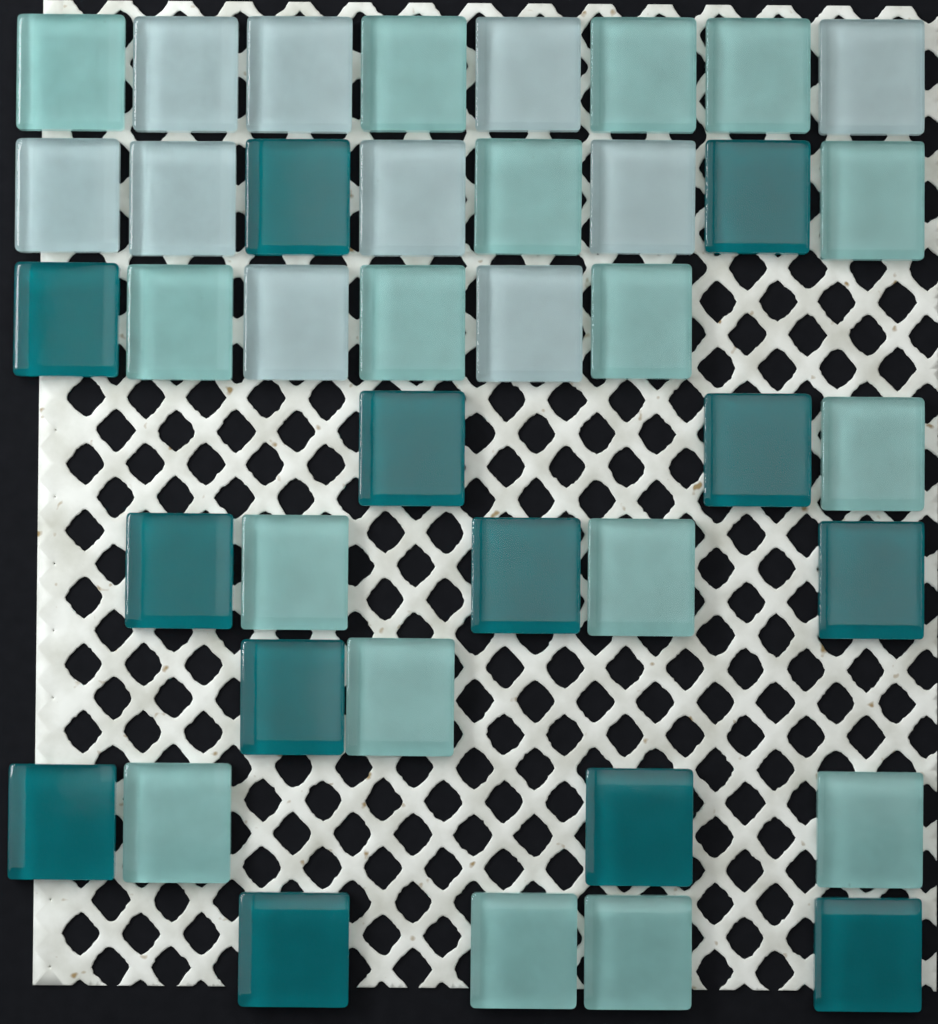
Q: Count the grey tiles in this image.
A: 10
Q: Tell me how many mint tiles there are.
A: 17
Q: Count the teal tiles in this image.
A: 13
